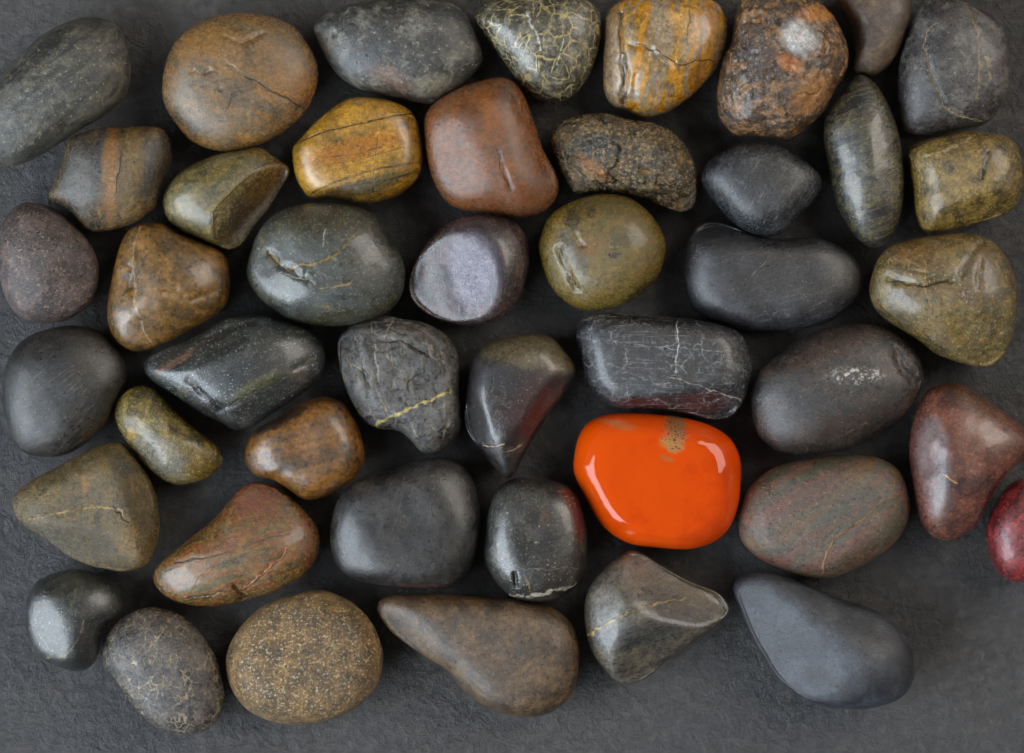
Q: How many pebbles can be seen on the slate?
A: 45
